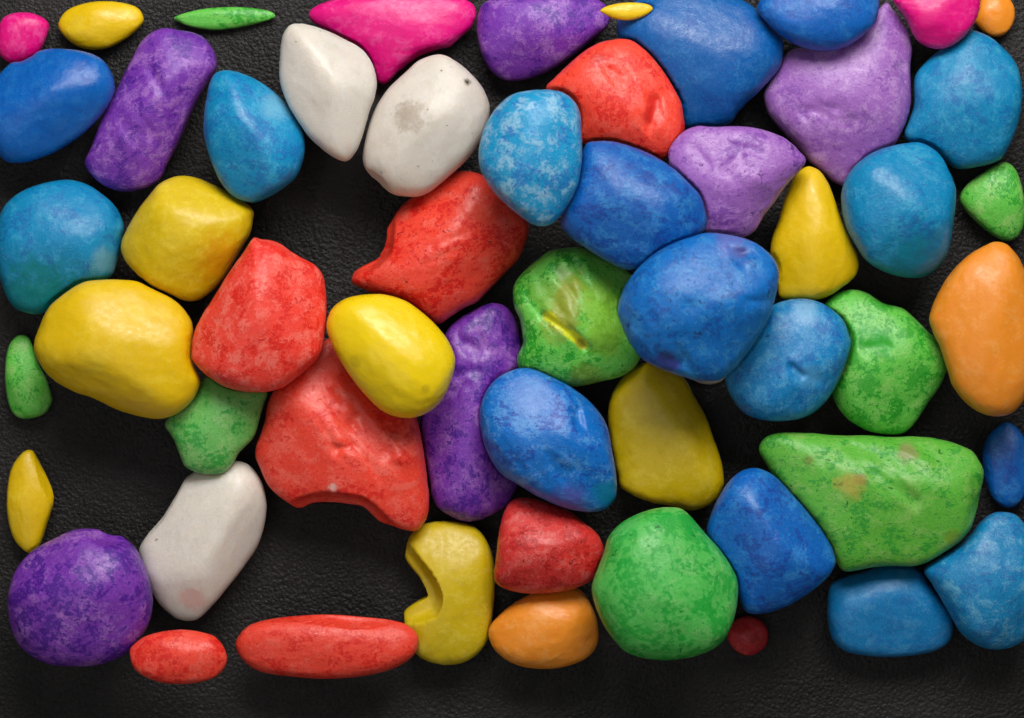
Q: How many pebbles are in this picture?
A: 57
